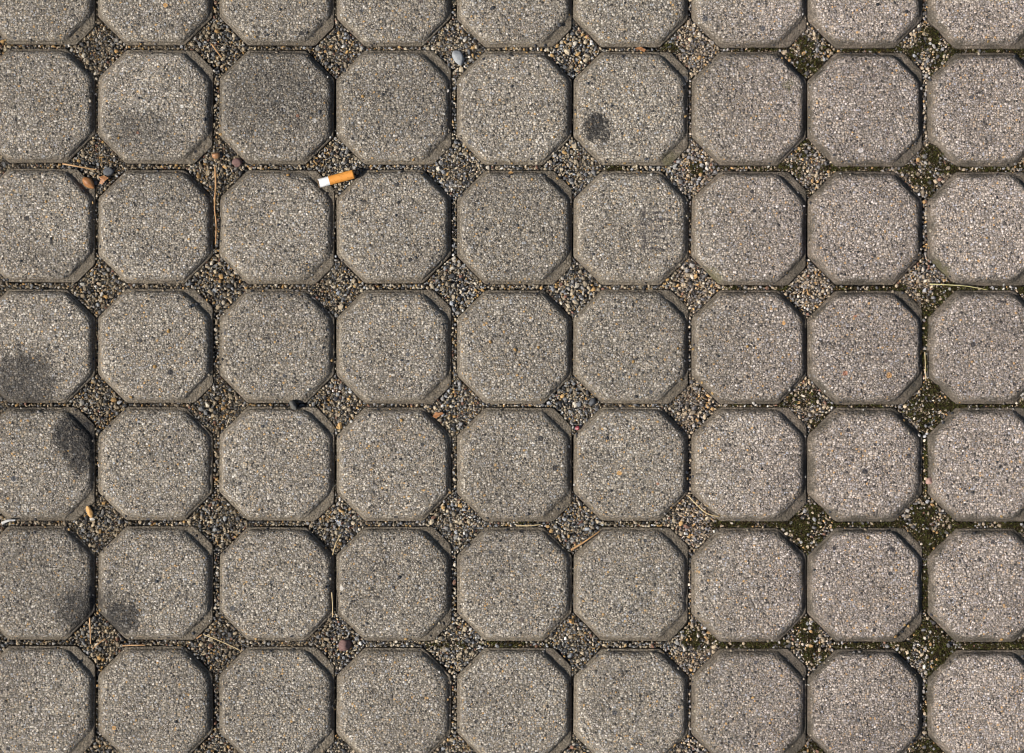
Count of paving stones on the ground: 63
